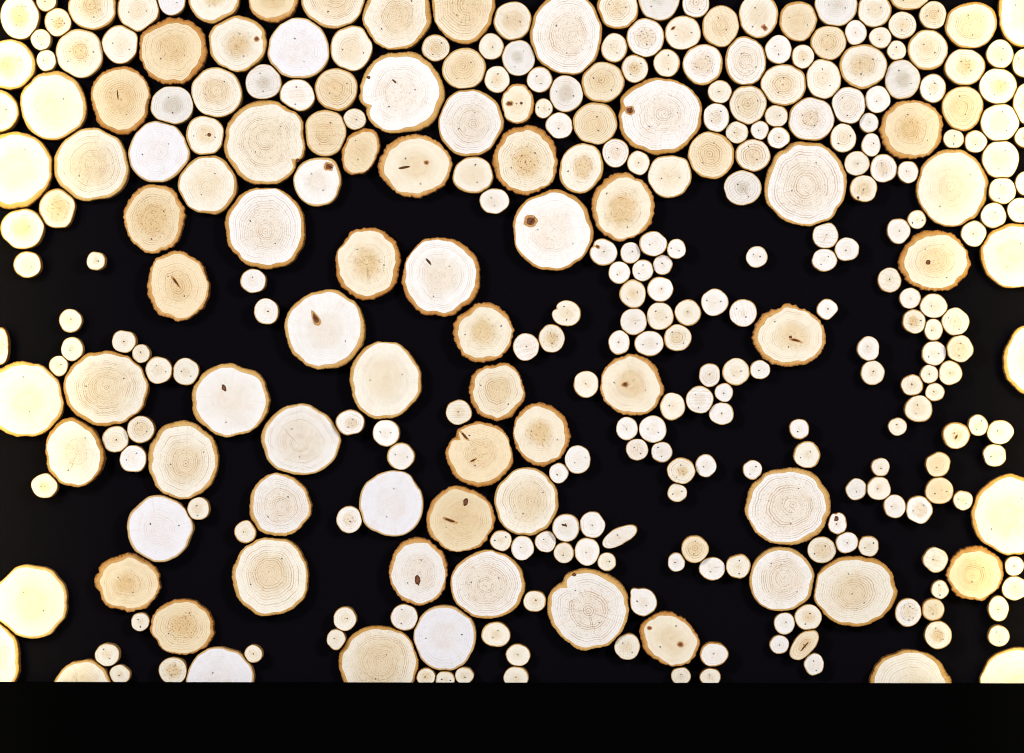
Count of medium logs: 62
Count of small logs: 200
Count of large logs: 72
